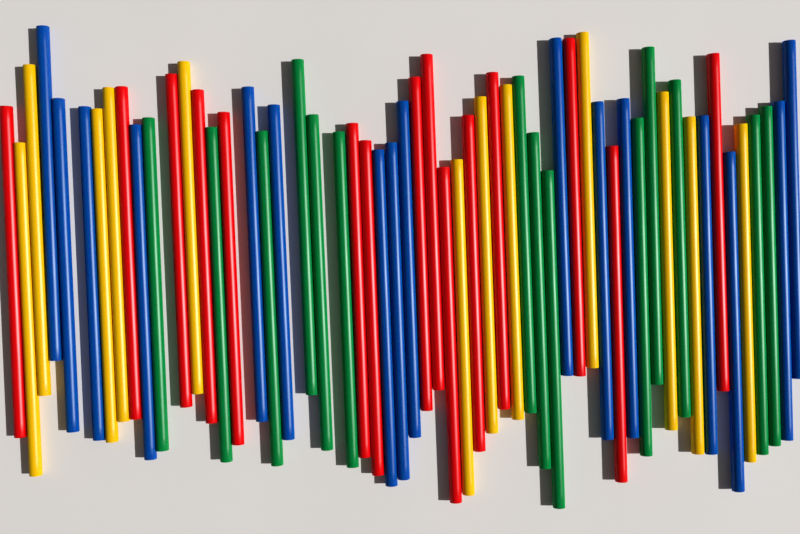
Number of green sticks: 14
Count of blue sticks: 16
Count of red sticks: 15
